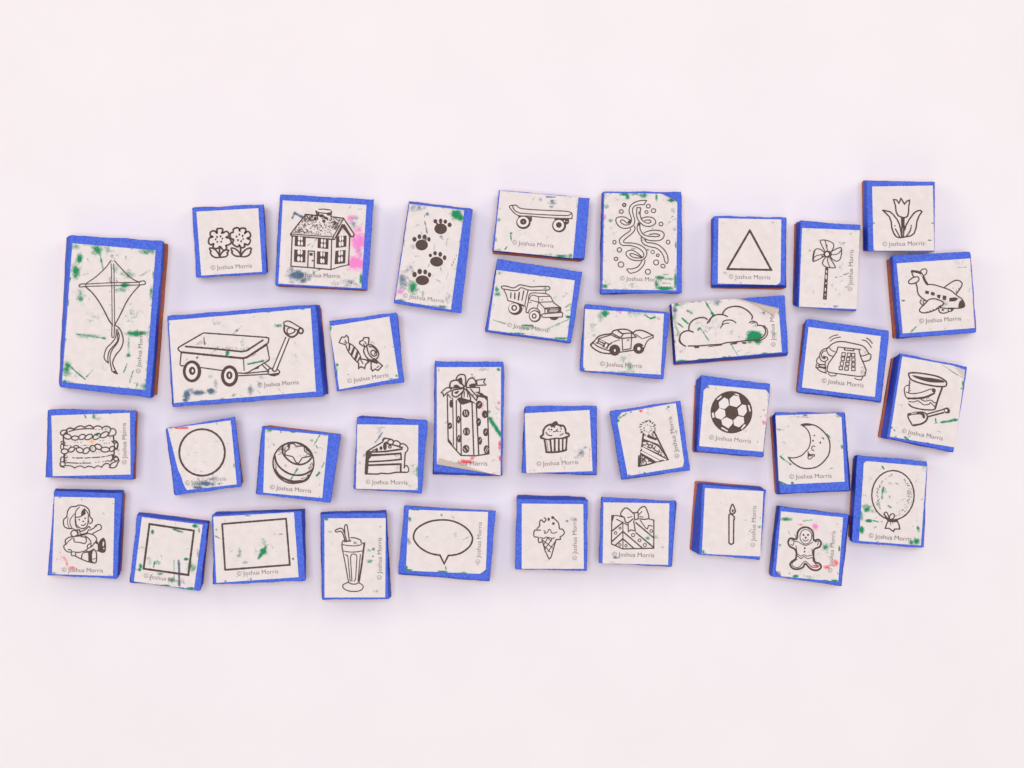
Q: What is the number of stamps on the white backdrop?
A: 36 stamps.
